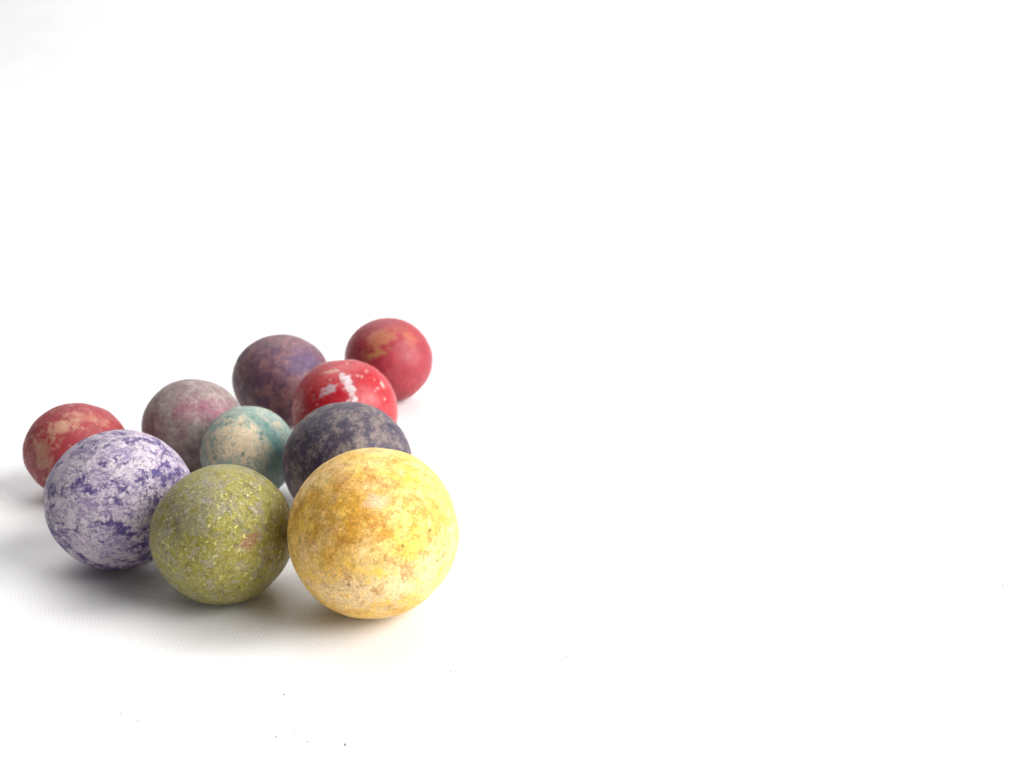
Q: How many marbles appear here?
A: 10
